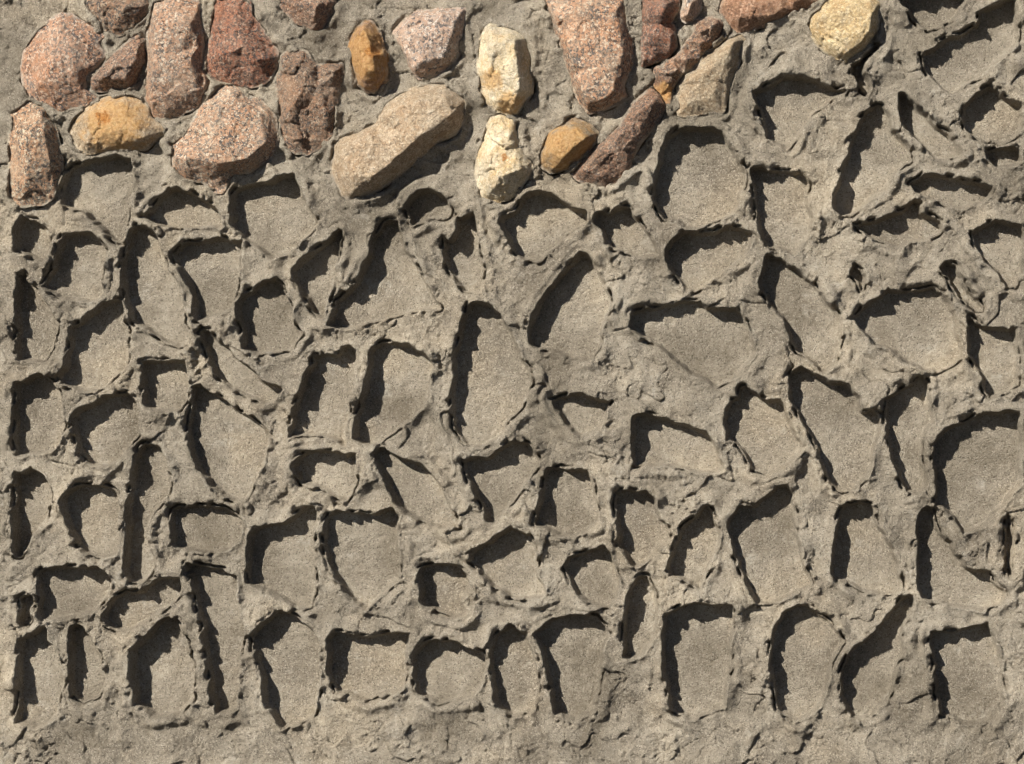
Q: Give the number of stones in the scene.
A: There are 24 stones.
